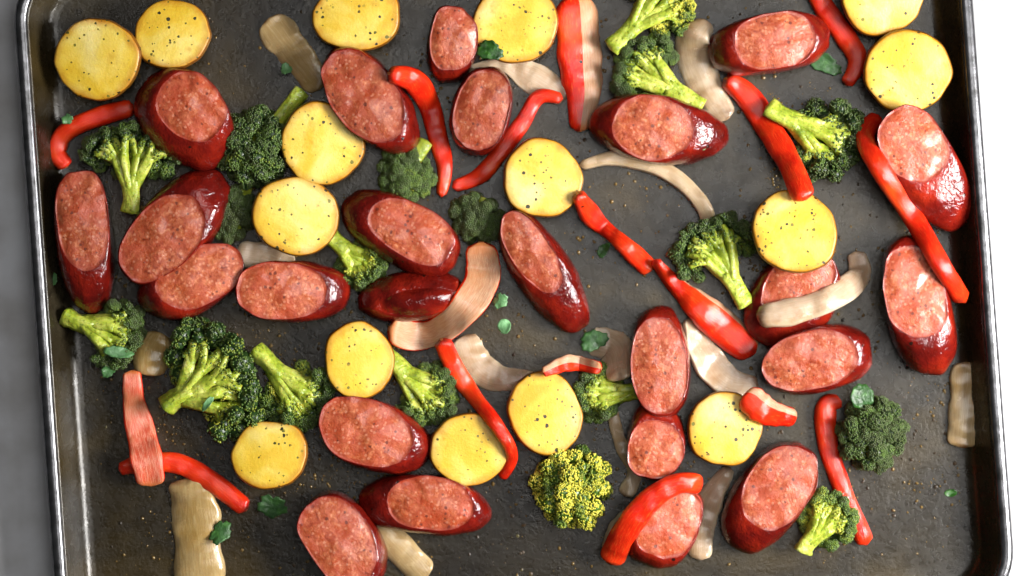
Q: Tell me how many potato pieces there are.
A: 15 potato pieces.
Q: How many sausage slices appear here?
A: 24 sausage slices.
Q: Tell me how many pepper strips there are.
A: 17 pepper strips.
